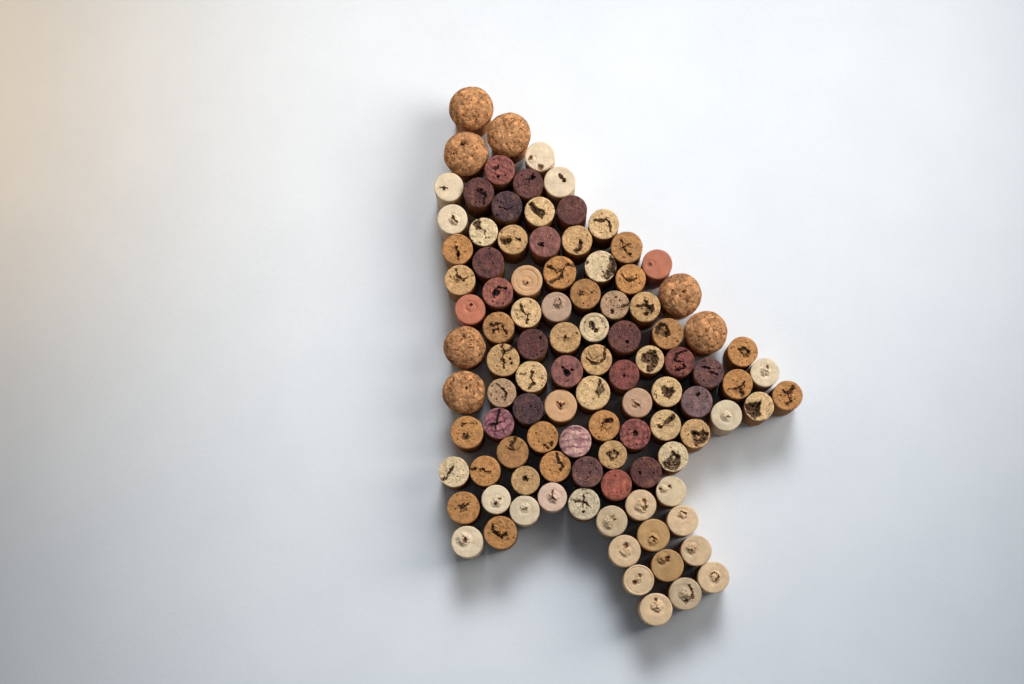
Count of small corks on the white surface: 95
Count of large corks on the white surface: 7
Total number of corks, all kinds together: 102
